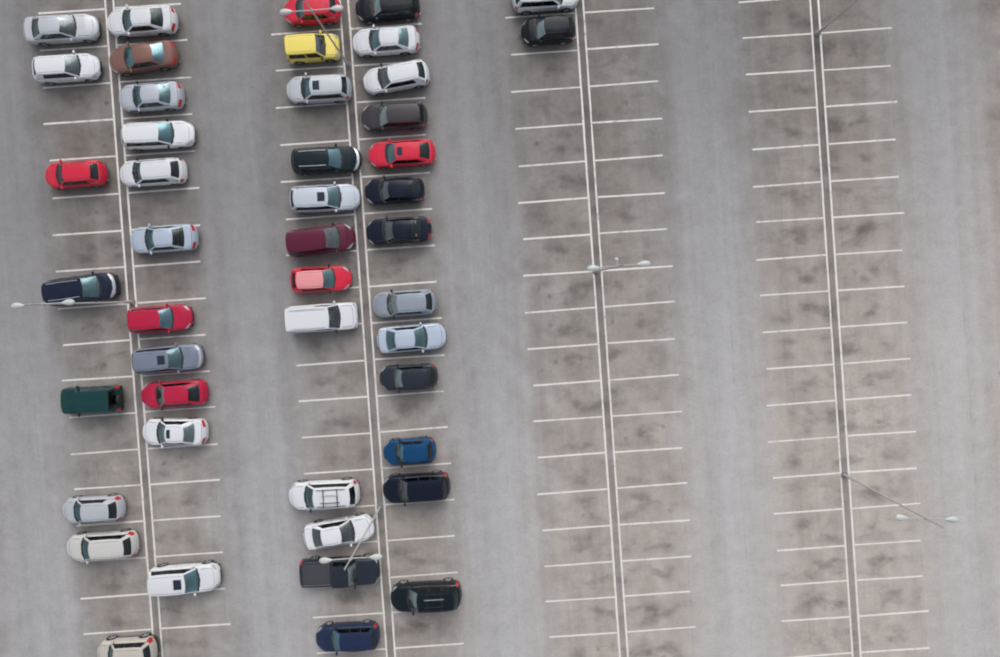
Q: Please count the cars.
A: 46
